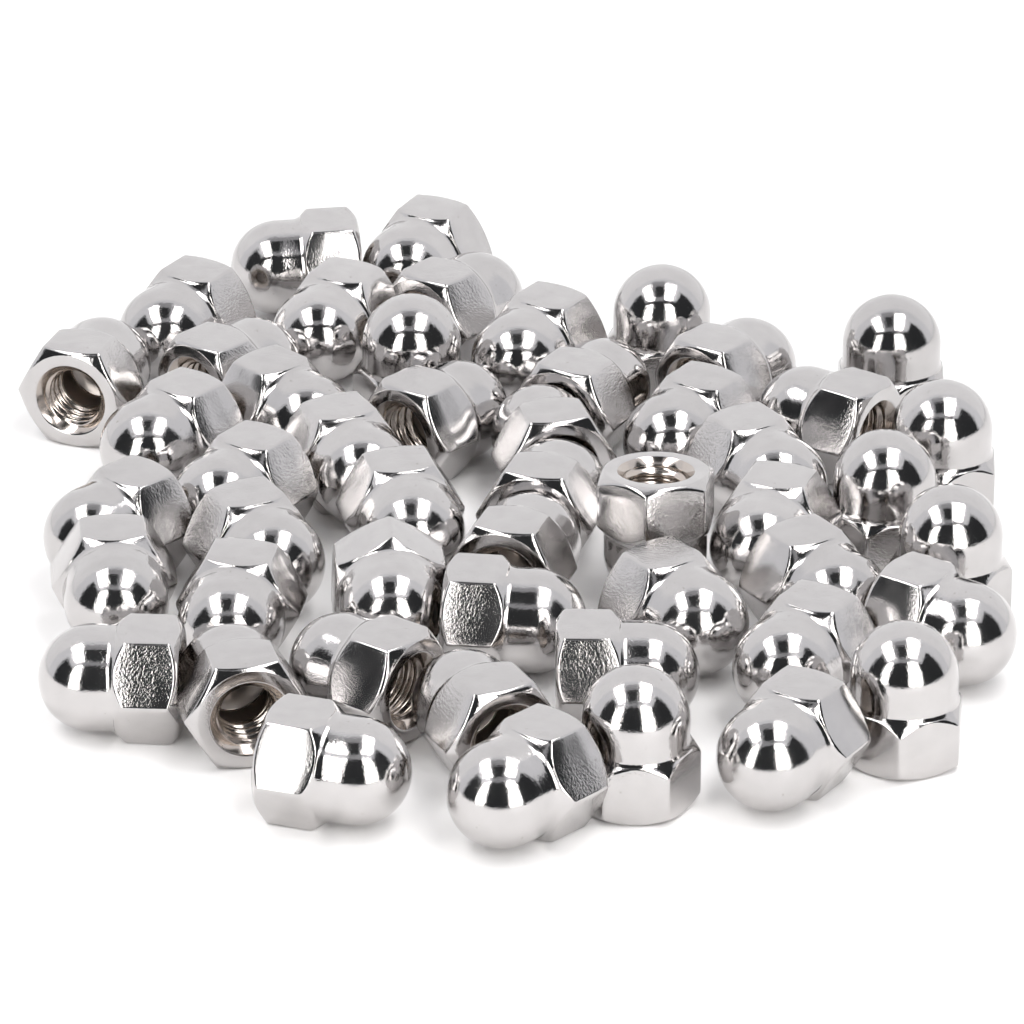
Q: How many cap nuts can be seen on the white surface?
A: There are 50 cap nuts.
